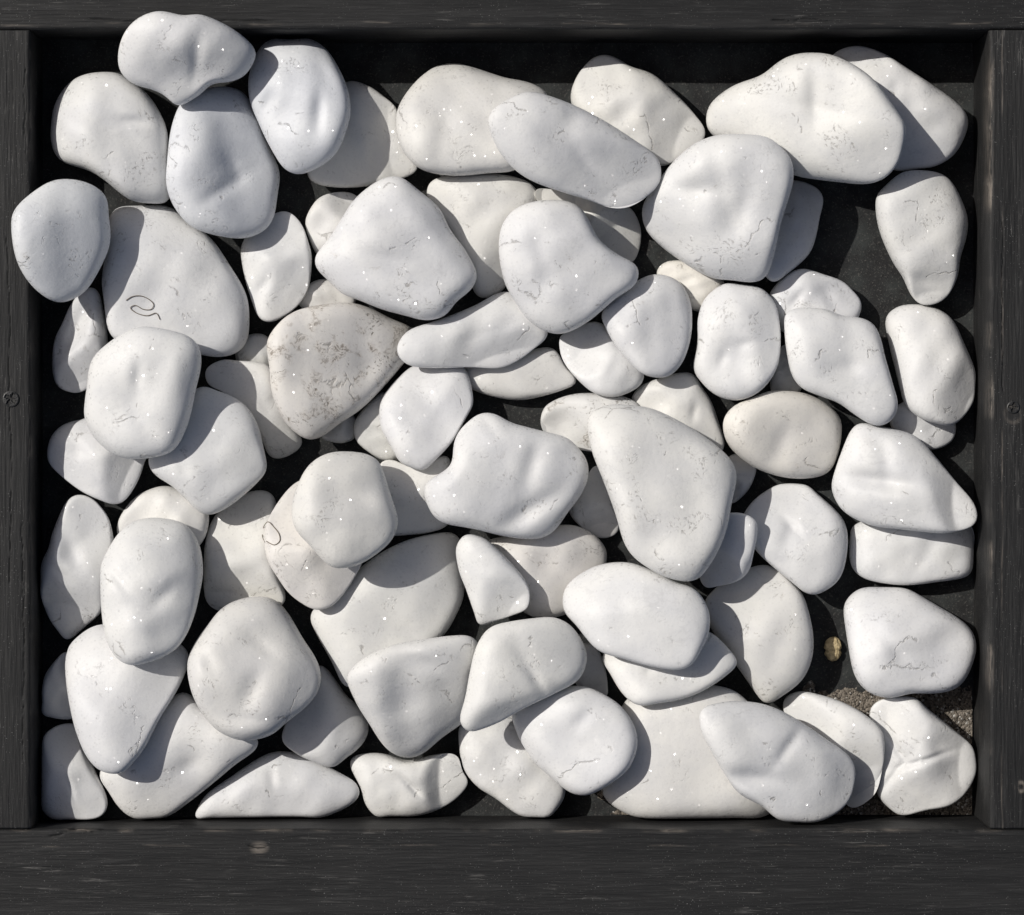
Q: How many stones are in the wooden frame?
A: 85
